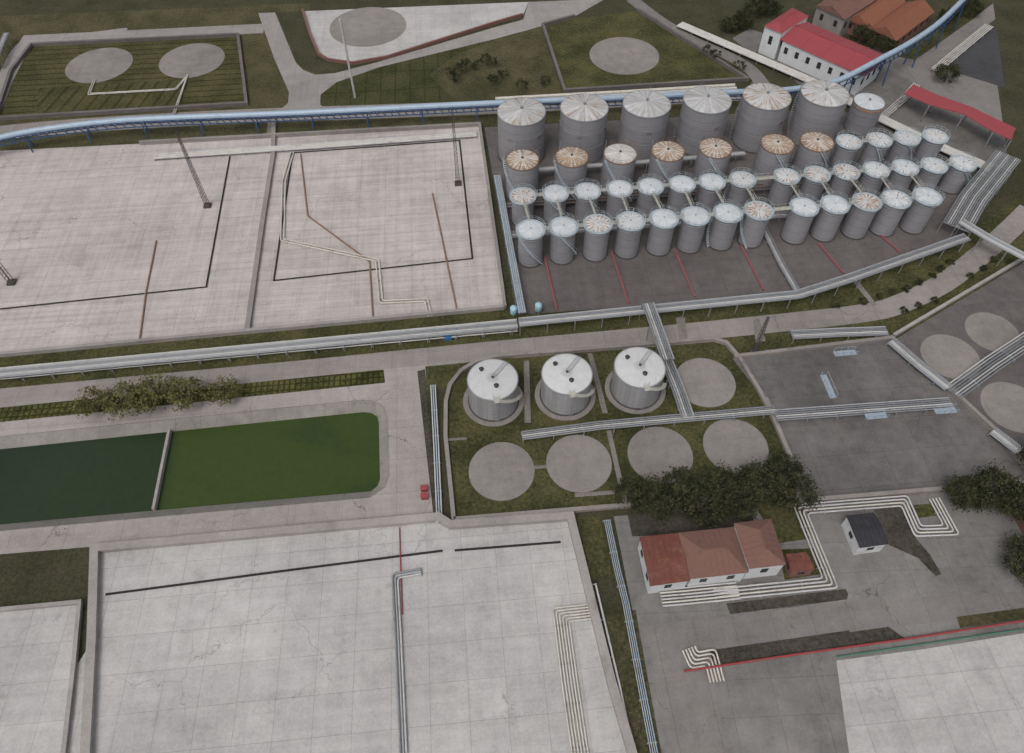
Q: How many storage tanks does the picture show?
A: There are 49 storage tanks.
